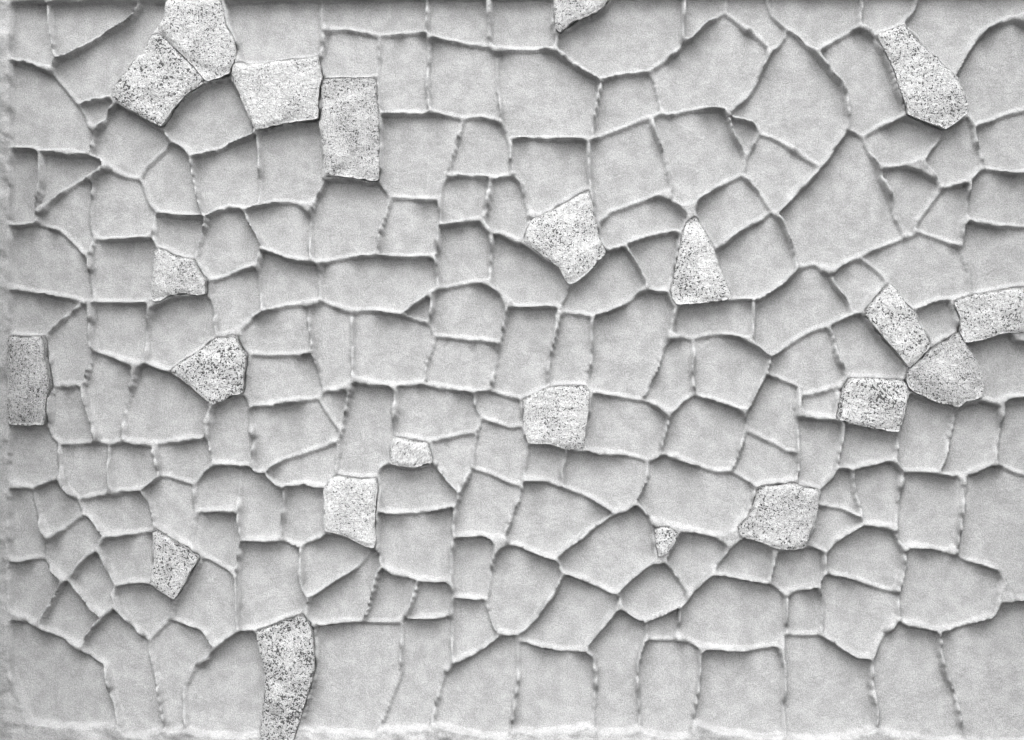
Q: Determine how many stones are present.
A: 22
